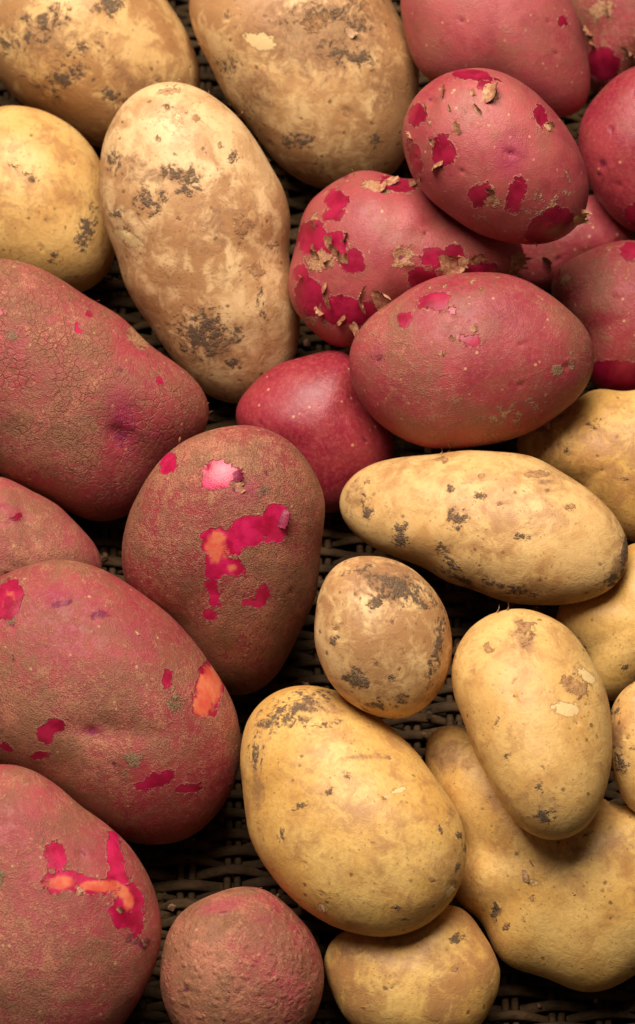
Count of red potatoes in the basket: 15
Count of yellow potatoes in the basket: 13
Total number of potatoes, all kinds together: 28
